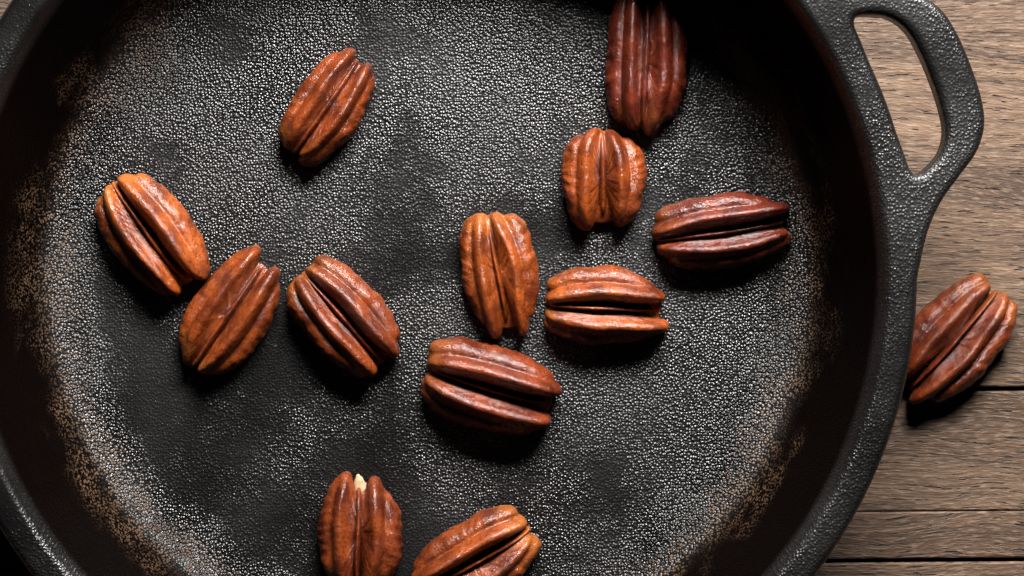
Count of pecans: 13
